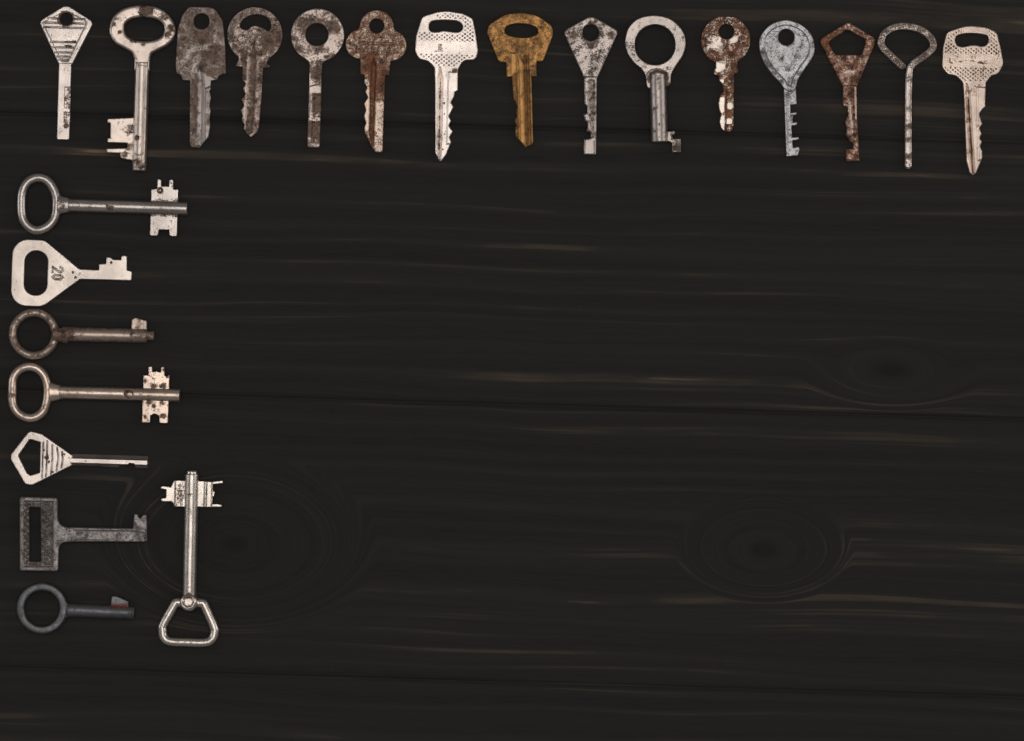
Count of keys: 23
